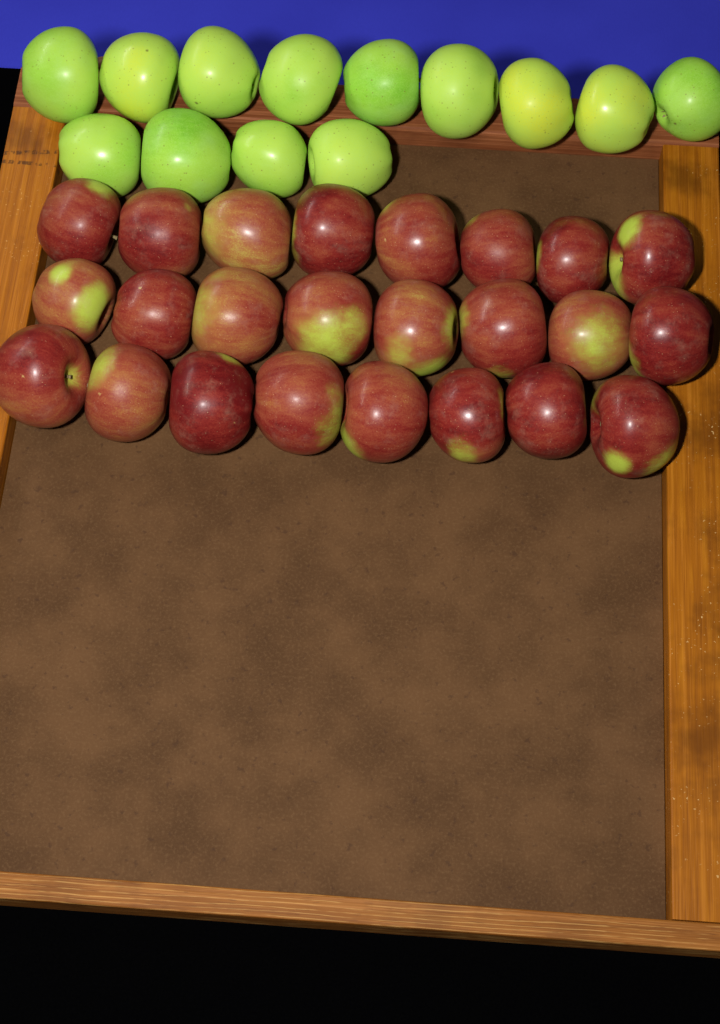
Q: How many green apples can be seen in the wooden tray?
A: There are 13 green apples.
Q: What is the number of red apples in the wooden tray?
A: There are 24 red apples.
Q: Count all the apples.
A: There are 37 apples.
